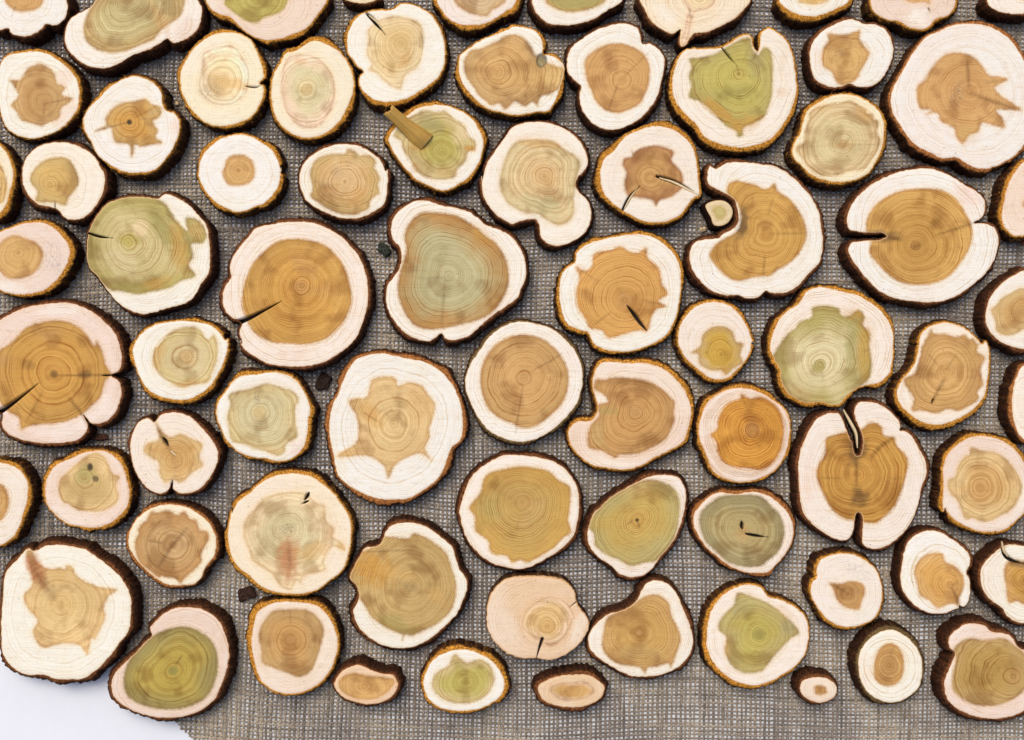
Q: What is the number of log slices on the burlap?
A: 74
